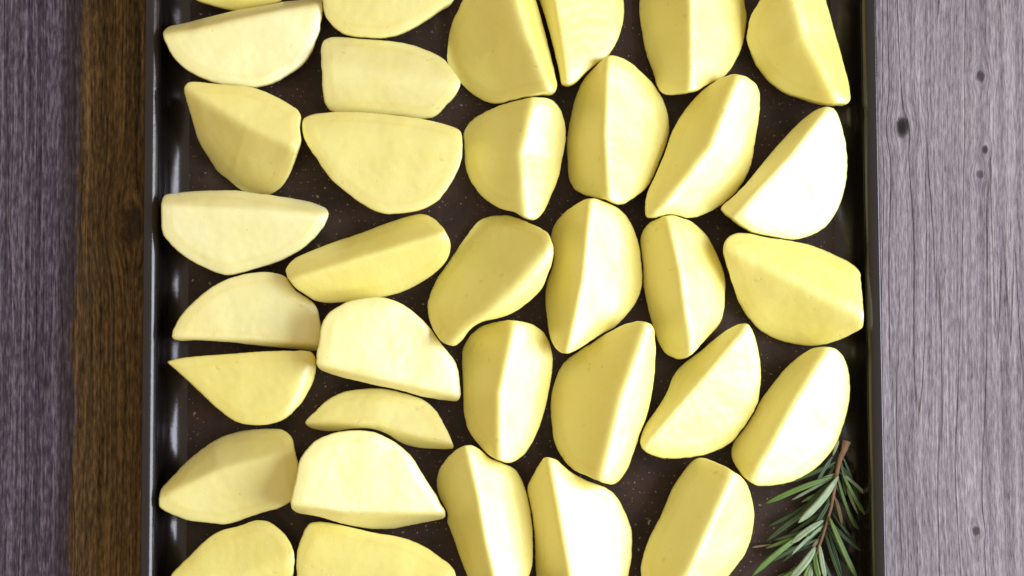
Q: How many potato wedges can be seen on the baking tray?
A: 35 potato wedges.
